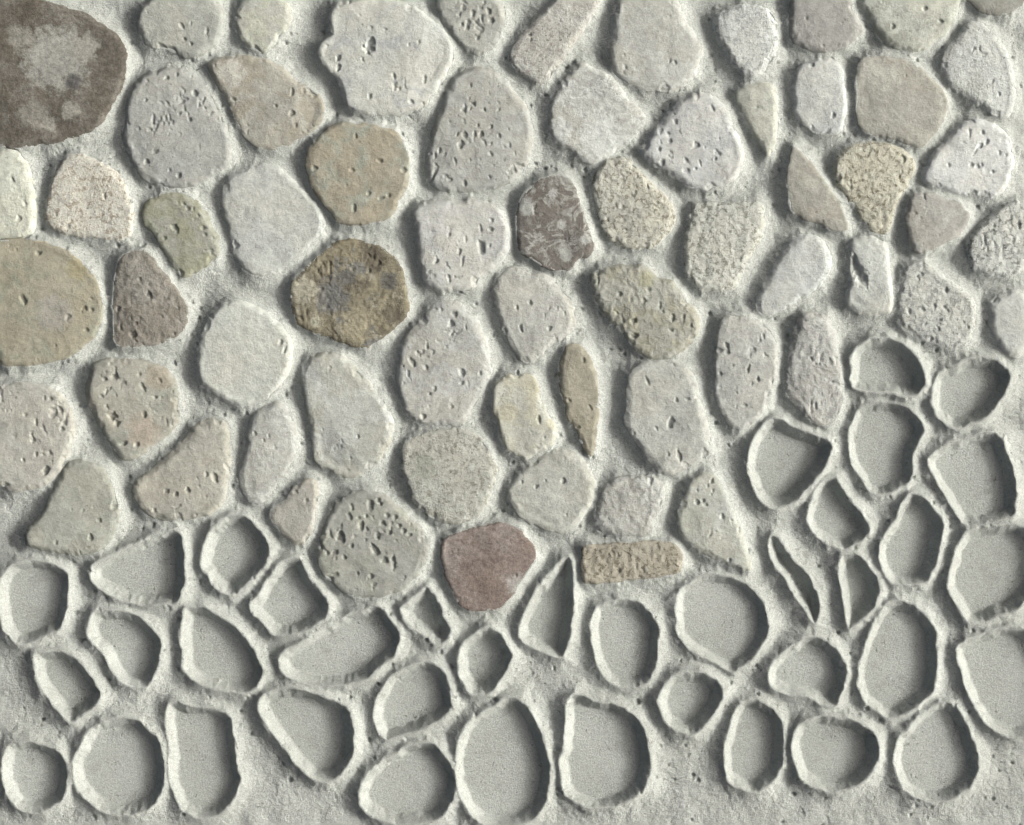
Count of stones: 64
